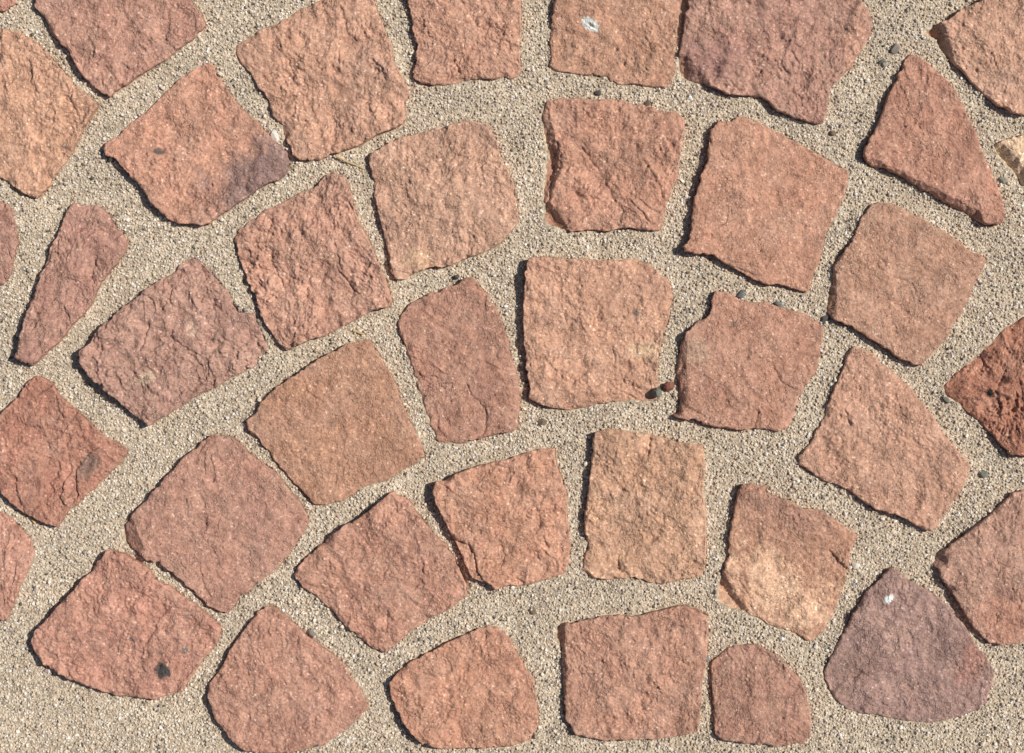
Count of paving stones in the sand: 39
